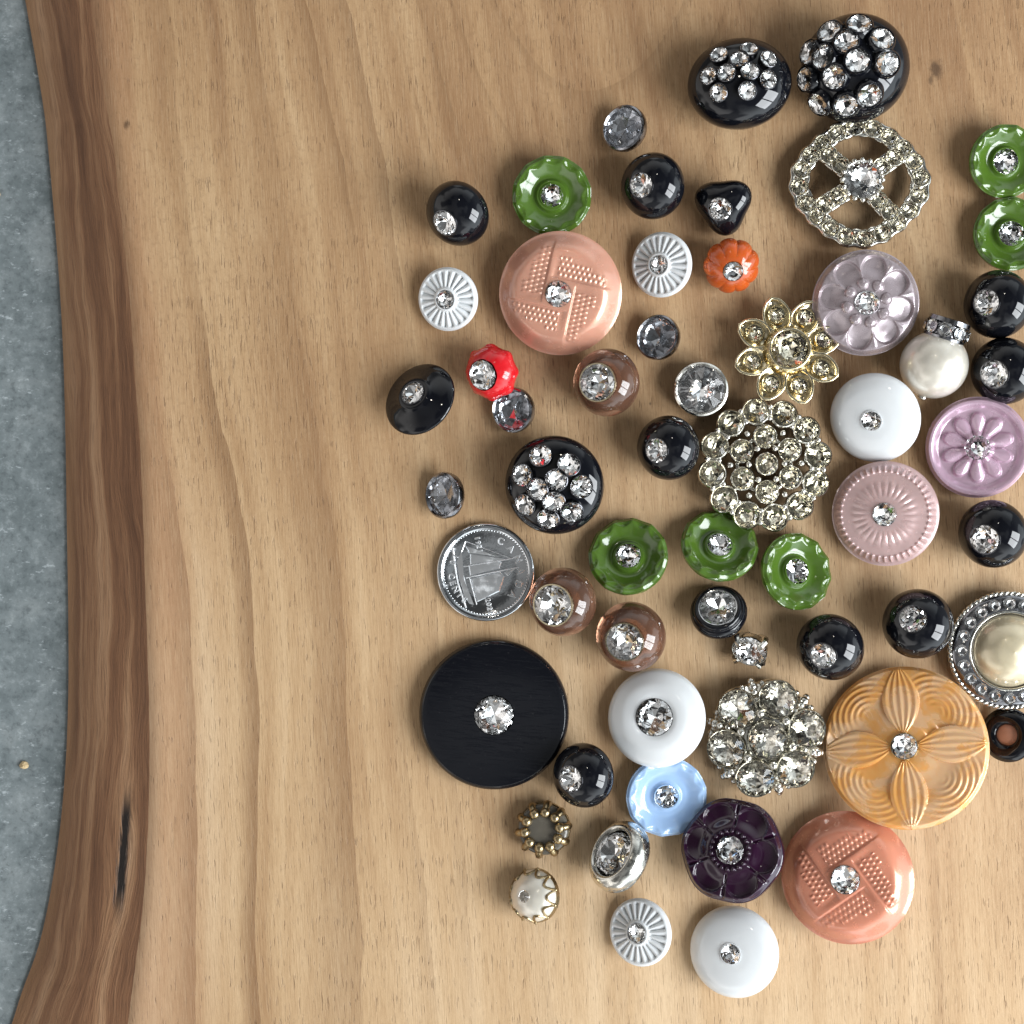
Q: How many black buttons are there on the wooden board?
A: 17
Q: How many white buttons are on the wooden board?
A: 6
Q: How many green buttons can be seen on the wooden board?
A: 6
